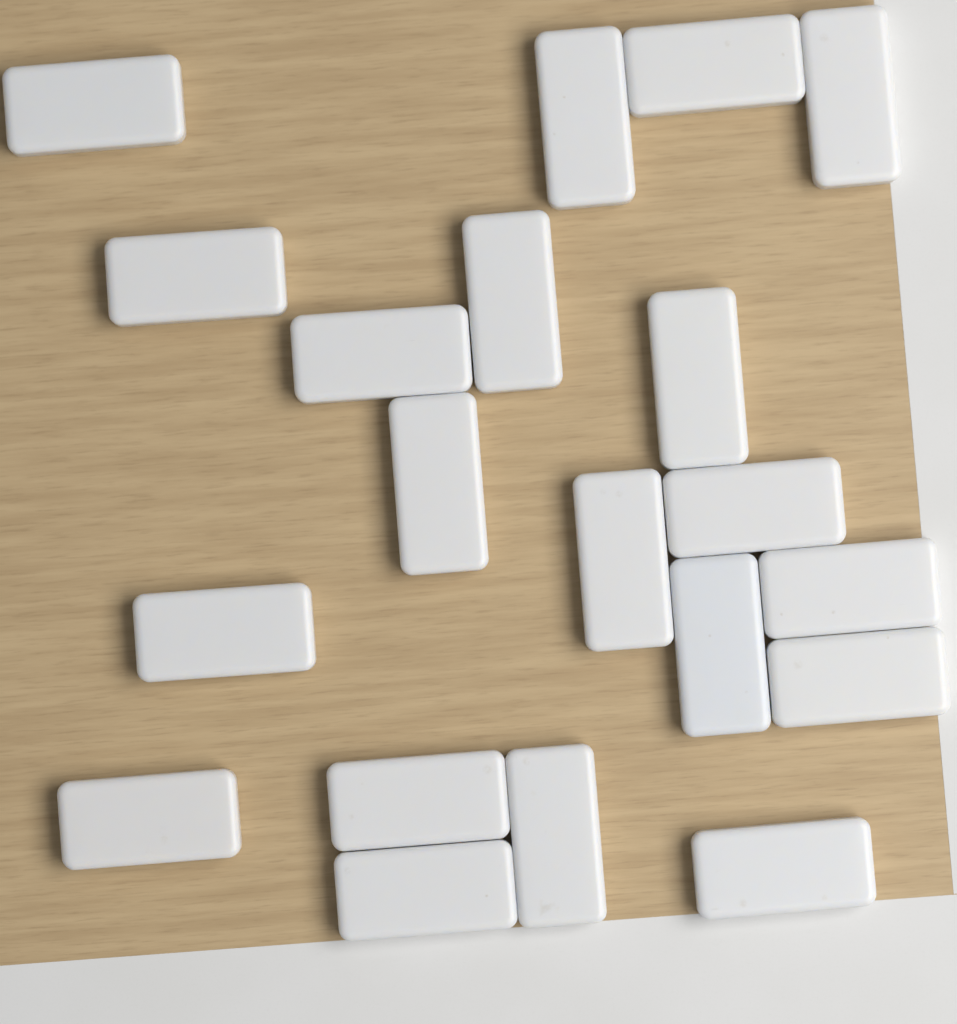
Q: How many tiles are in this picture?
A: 20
